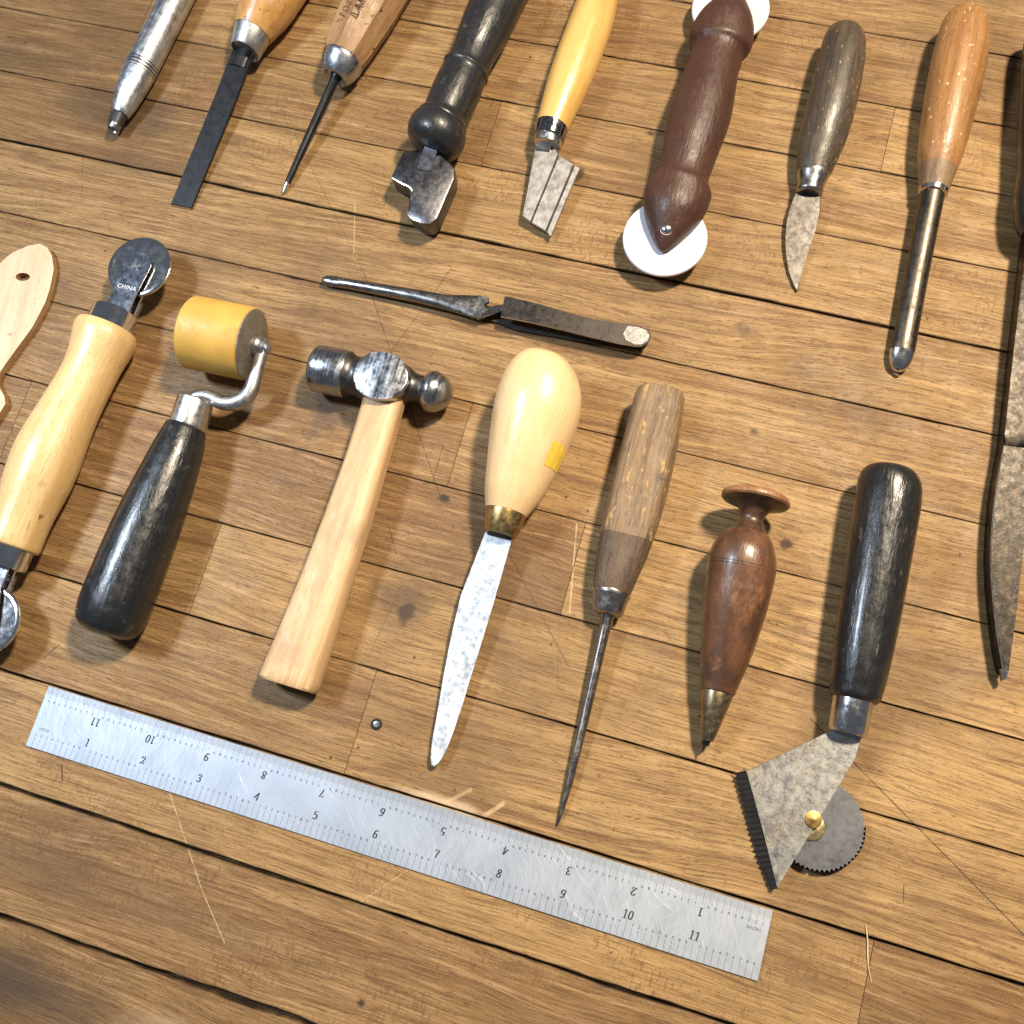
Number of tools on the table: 19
